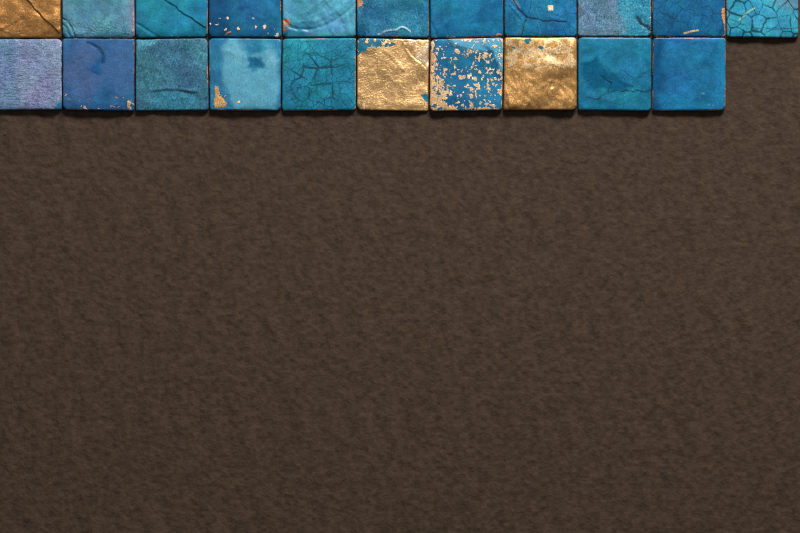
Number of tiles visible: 21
